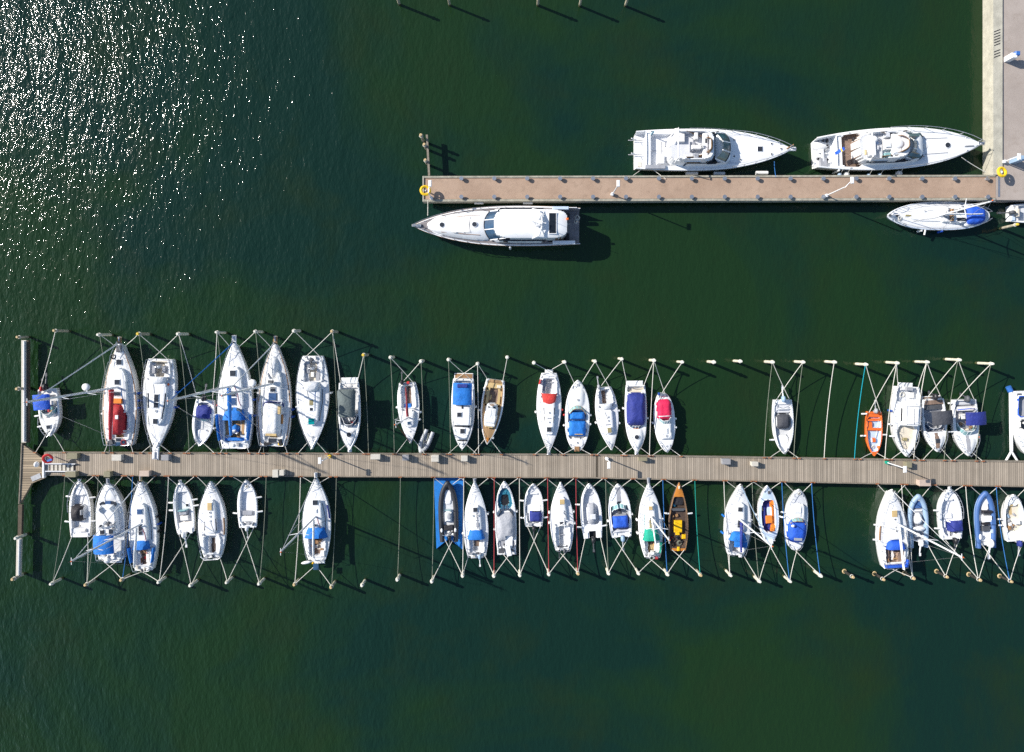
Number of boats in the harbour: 52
